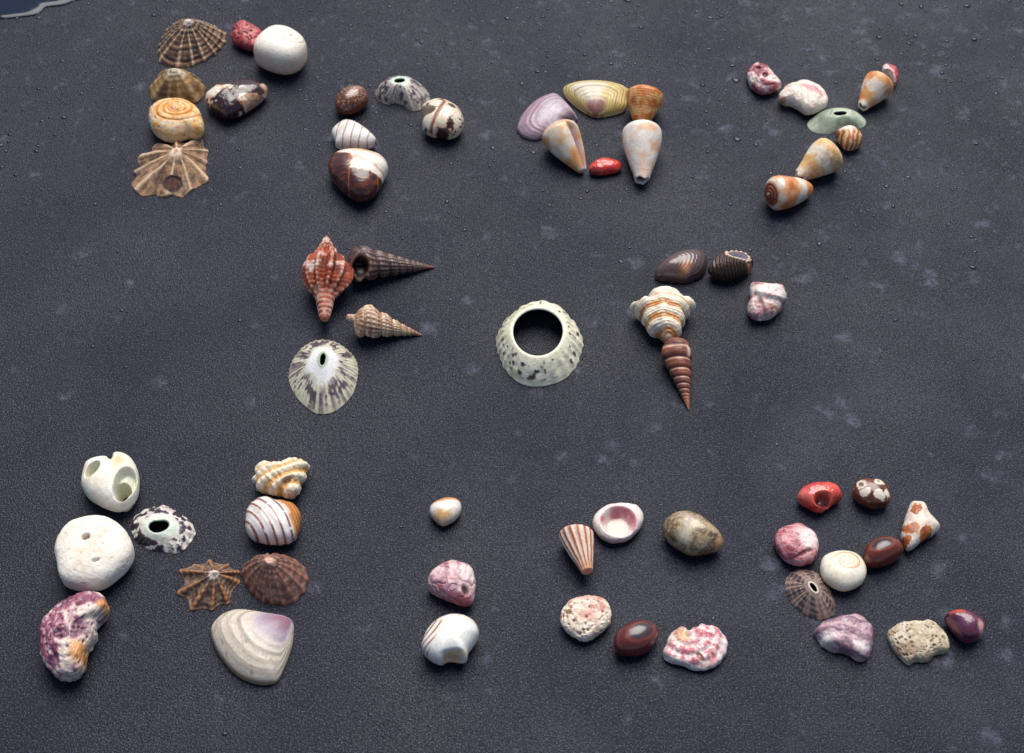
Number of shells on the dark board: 64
